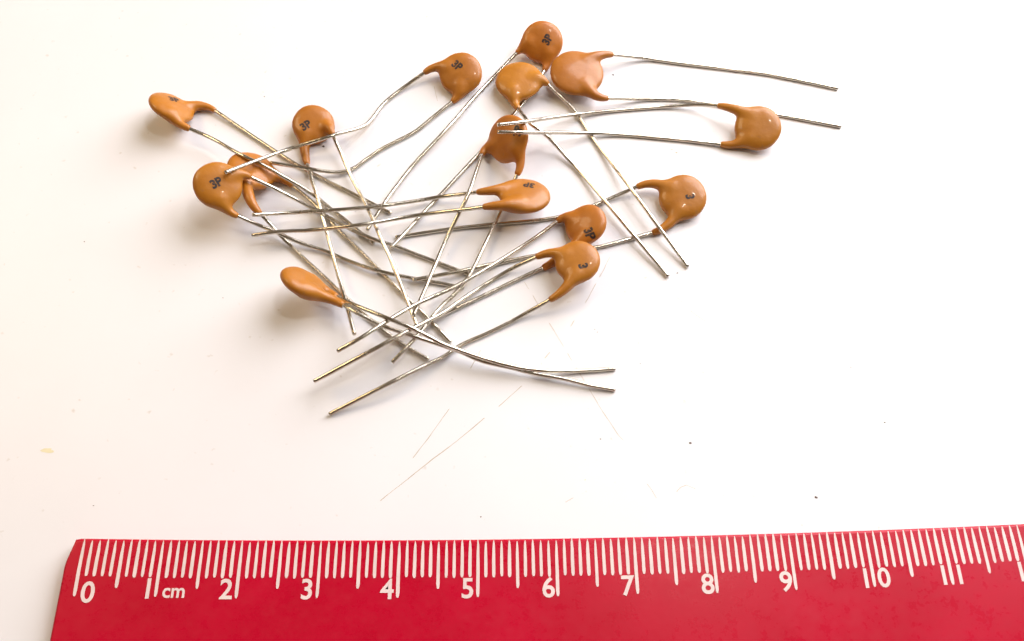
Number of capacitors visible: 15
